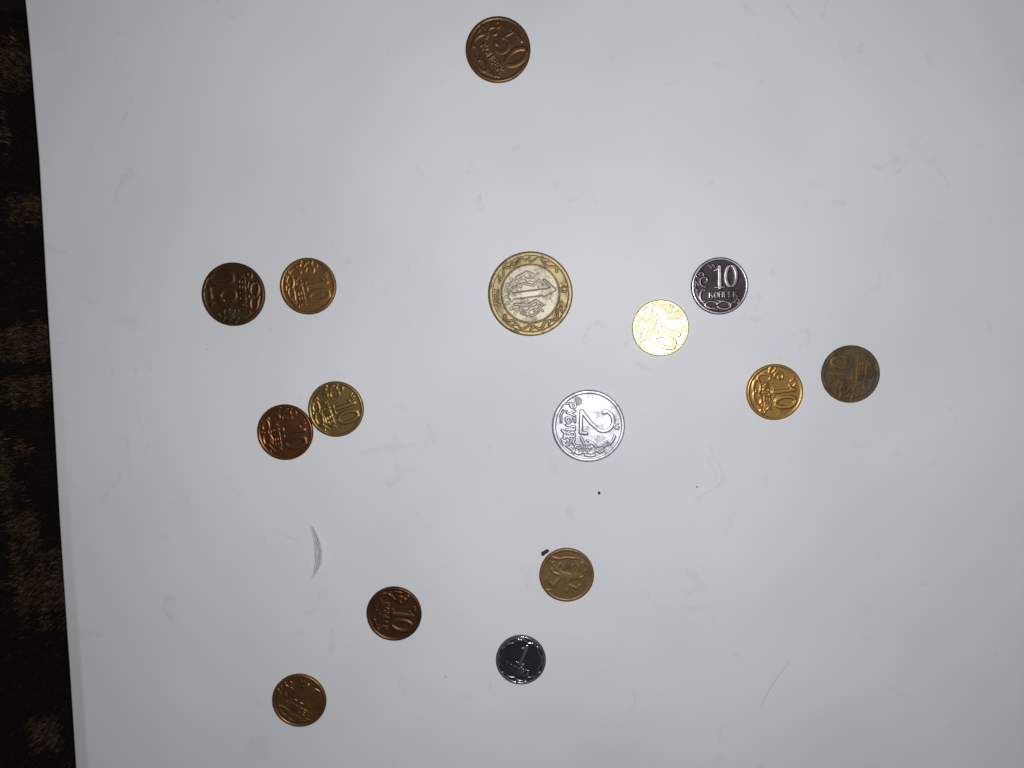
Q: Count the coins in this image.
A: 15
